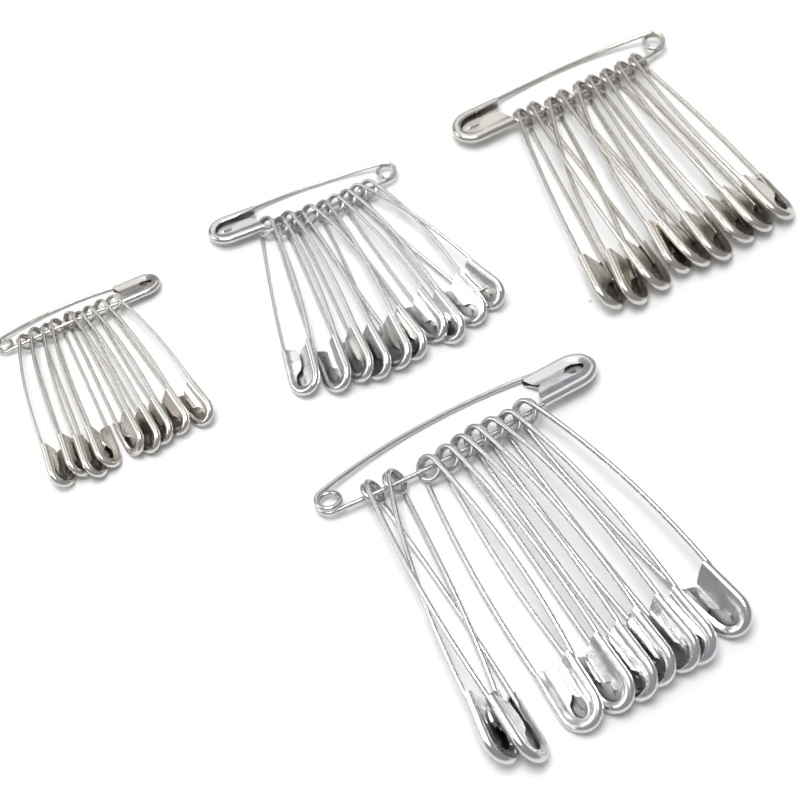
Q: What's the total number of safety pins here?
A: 41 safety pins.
